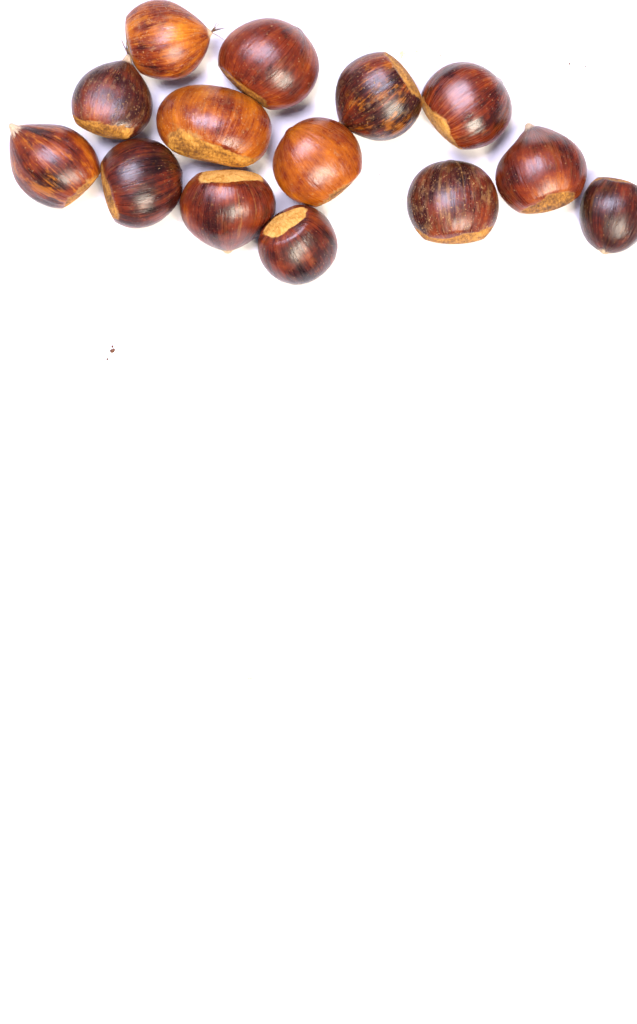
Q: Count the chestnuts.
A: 14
